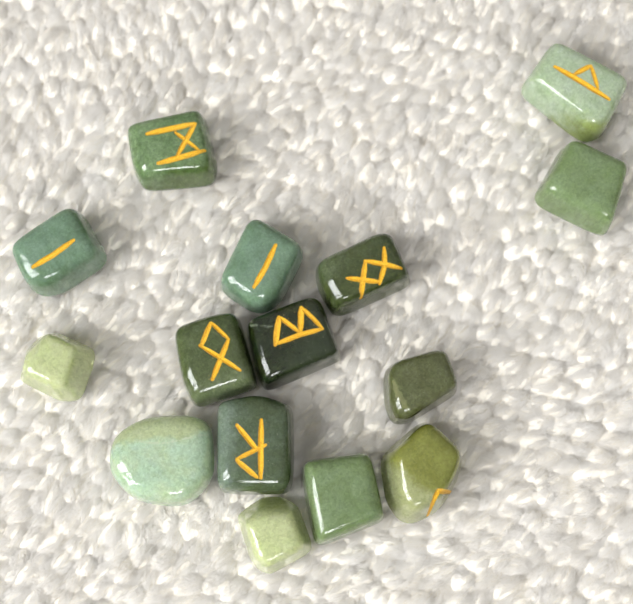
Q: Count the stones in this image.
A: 15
